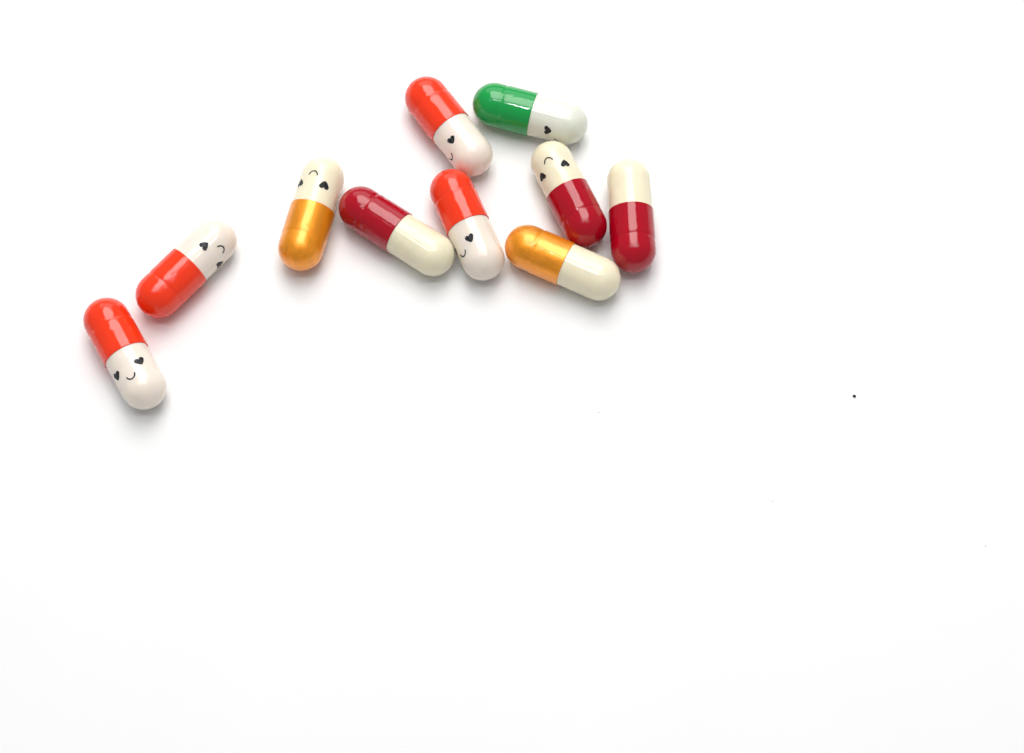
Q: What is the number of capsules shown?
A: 10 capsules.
